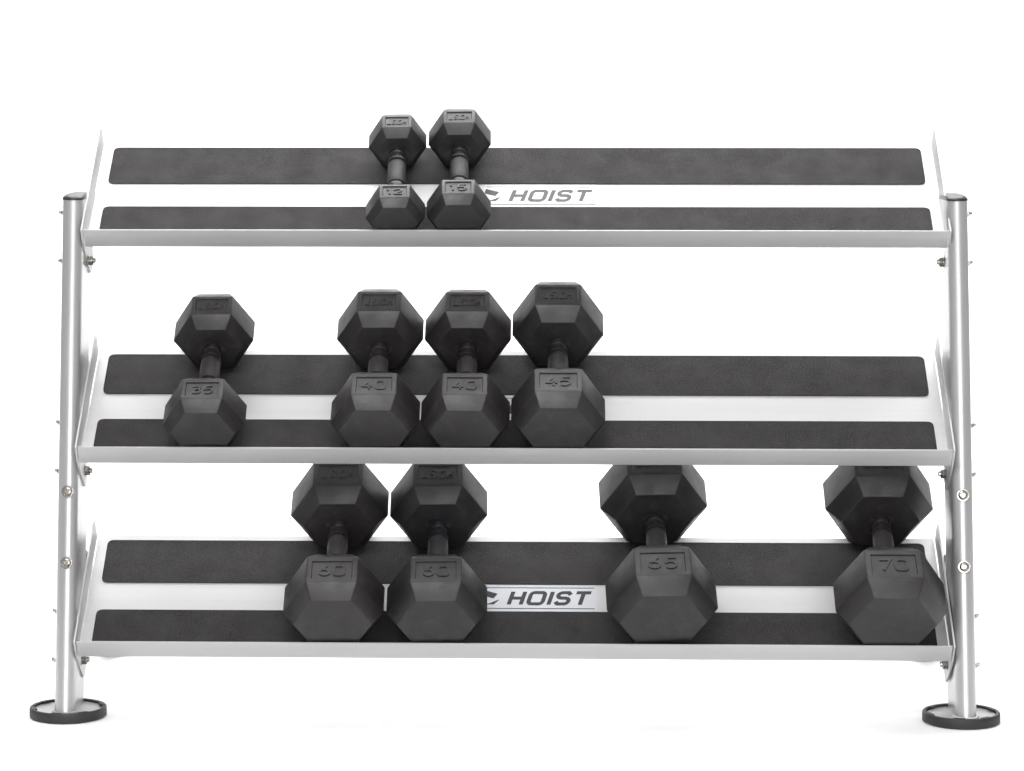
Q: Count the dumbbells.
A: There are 10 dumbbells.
